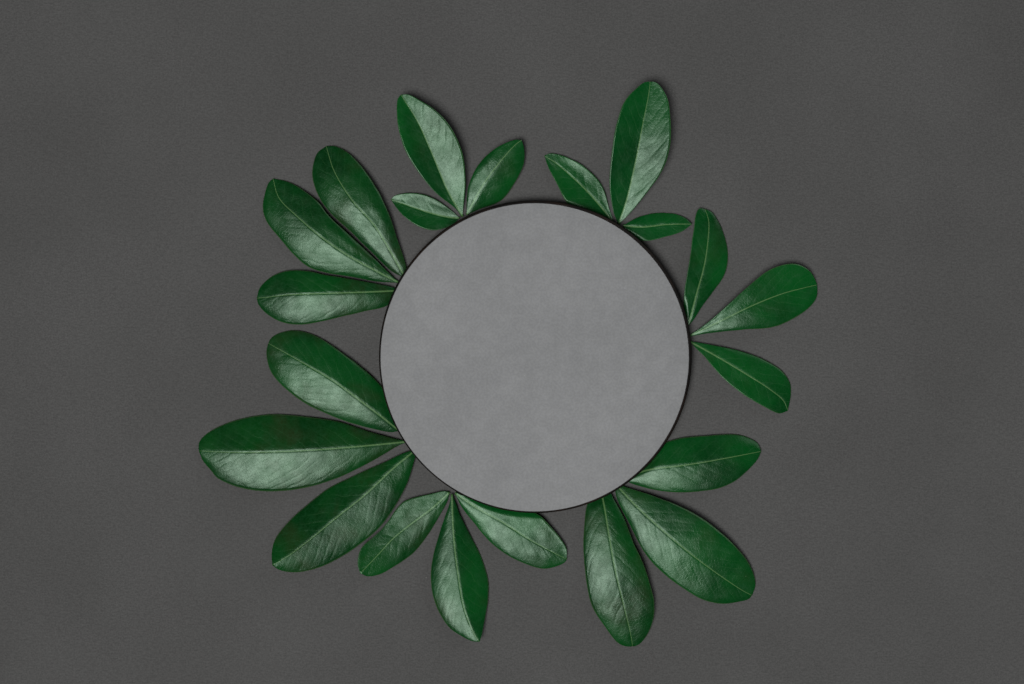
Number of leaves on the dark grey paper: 21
